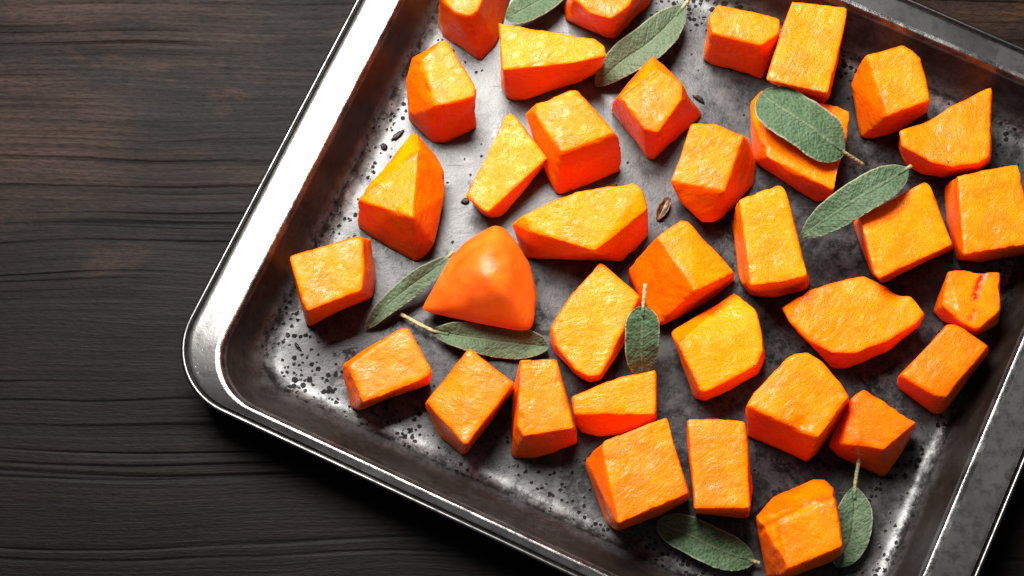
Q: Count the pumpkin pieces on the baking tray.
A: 35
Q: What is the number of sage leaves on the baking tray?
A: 9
